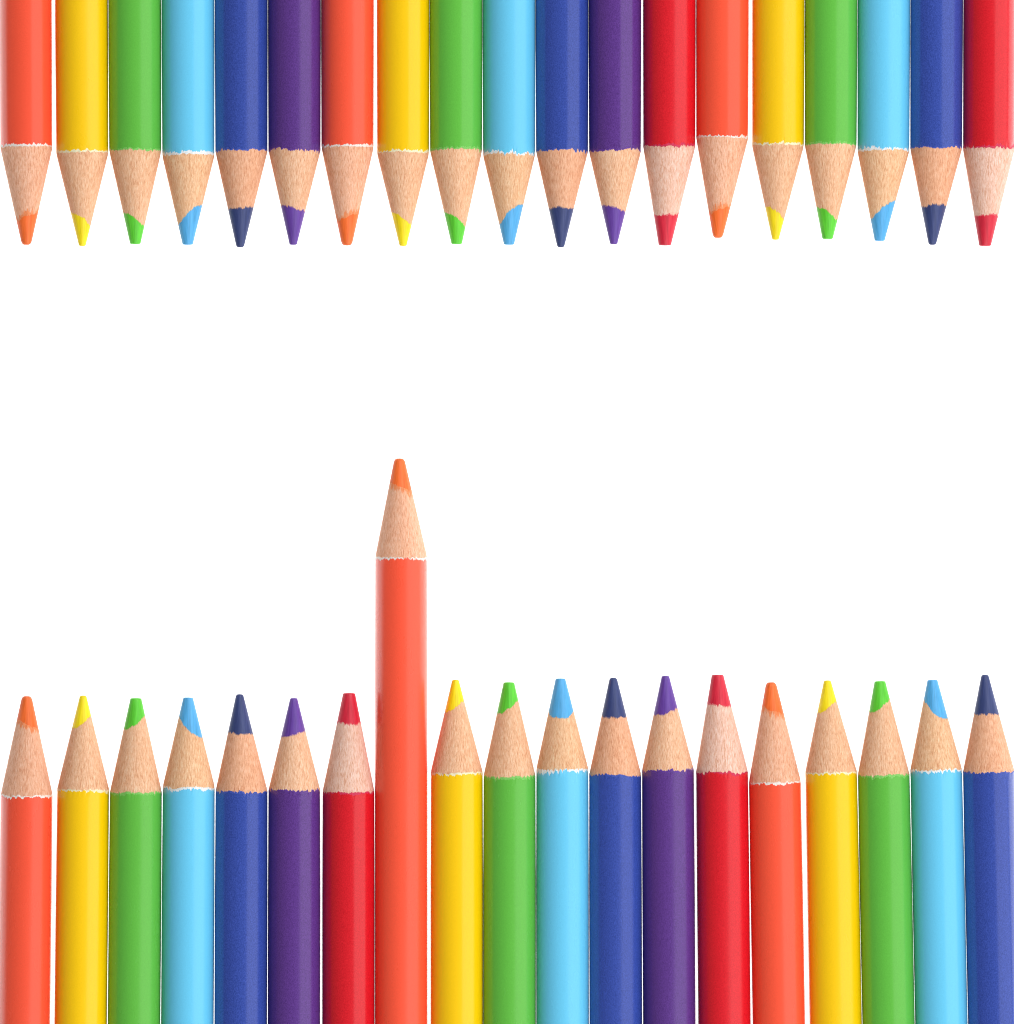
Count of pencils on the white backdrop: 38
